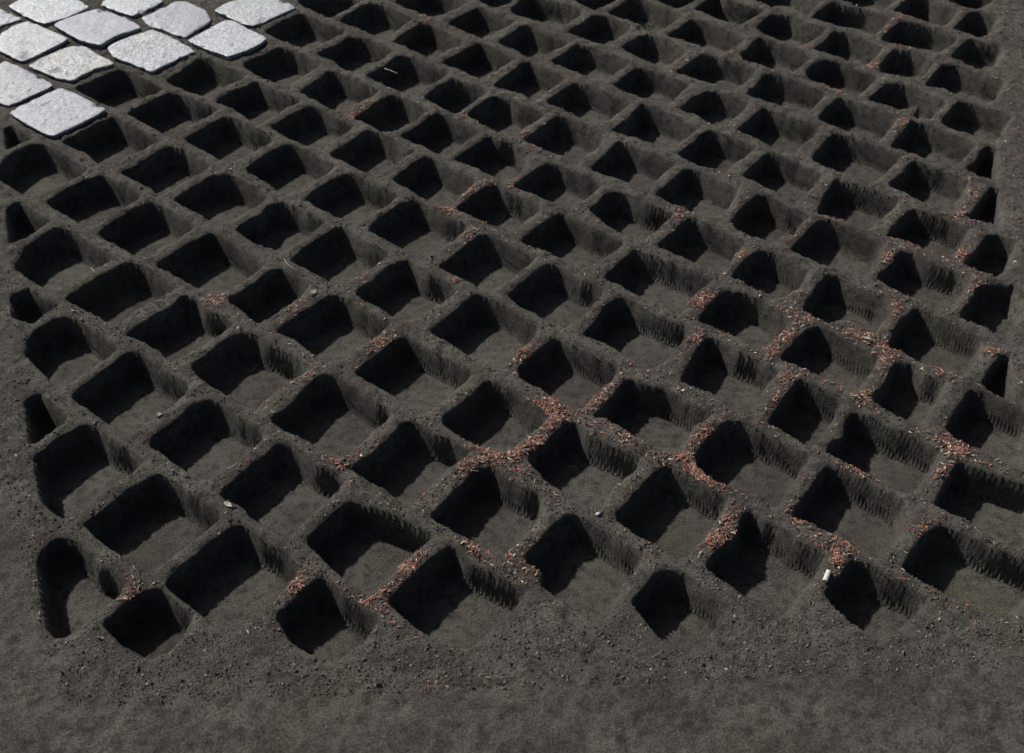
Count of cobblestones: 12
